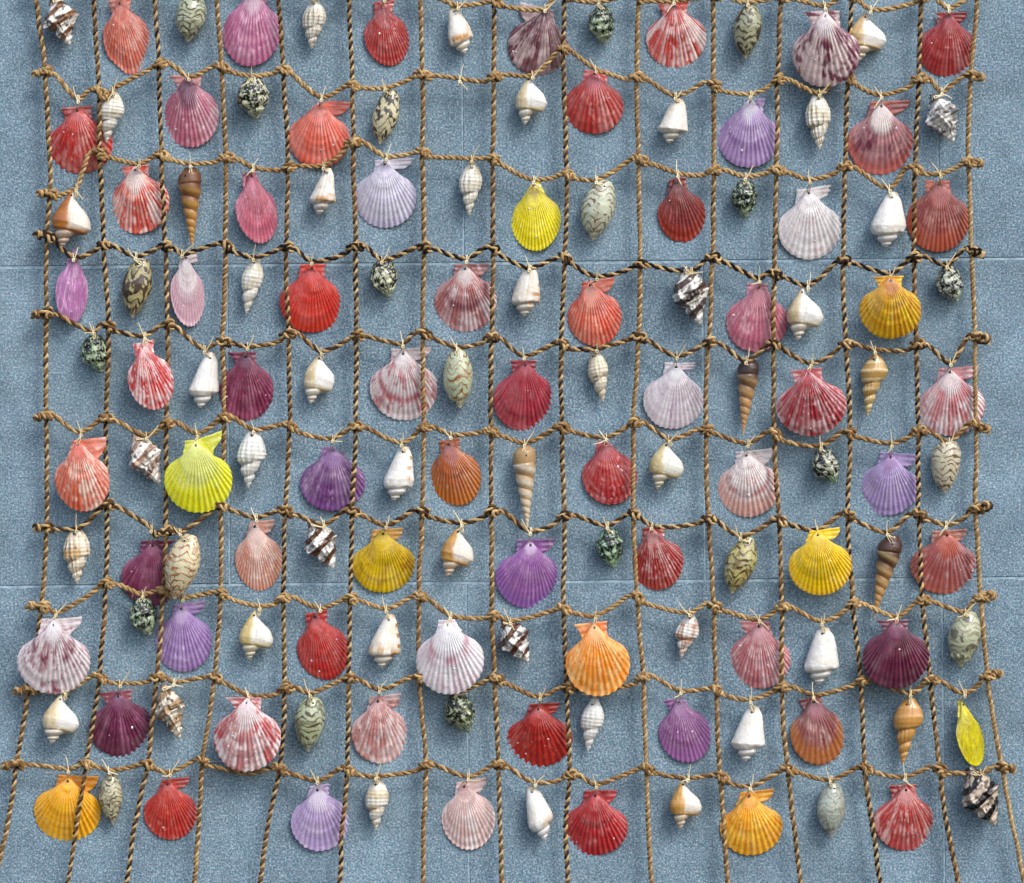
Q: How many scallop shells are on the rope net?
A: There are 69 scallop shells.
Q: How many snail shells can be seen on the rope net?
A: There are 69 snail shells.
